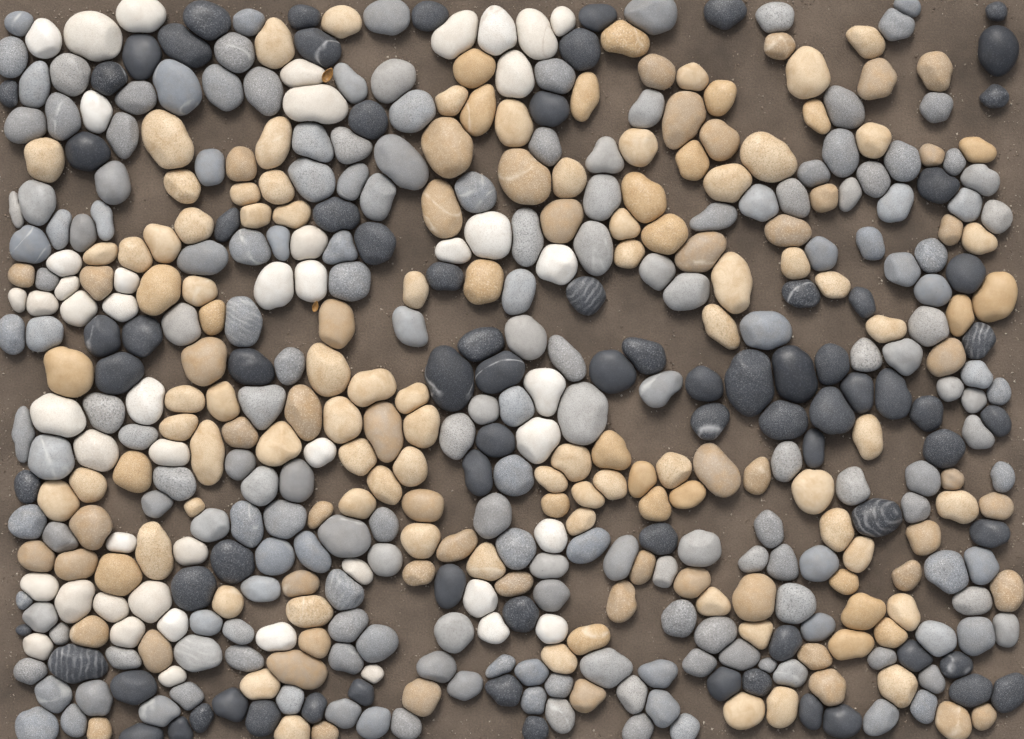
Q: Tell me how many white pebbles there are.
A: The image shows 48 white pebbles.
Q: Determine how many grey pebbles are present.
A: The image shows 188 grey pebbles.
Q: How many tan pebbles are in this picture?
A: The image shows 160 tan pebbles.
